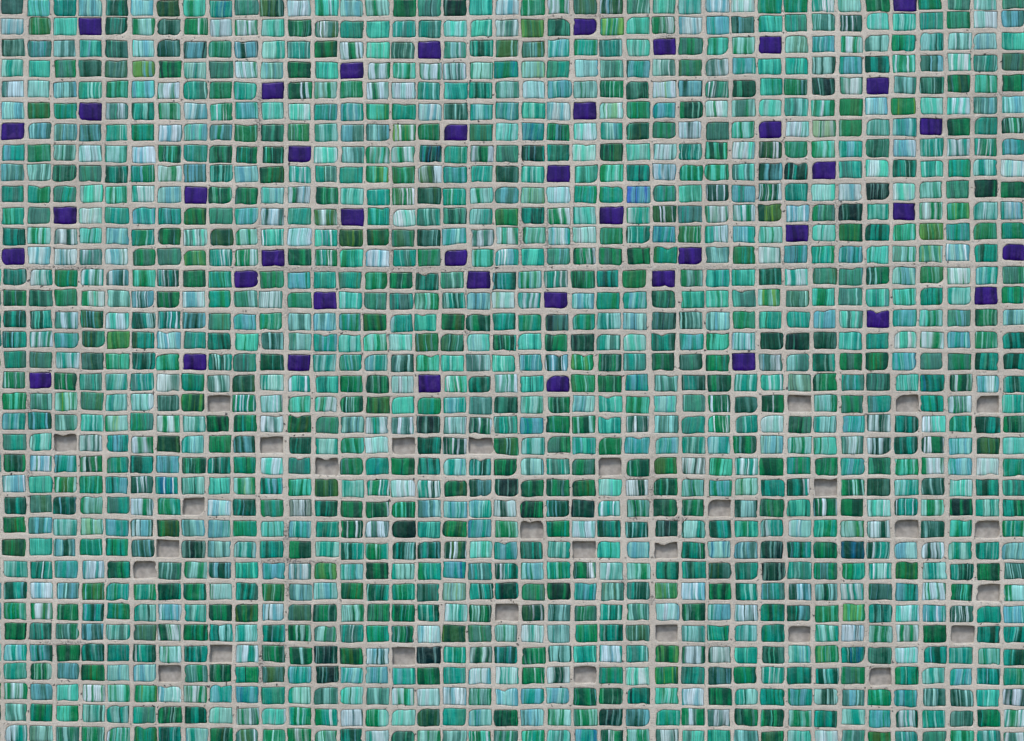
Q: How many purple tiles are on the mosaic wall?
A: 42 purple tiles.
